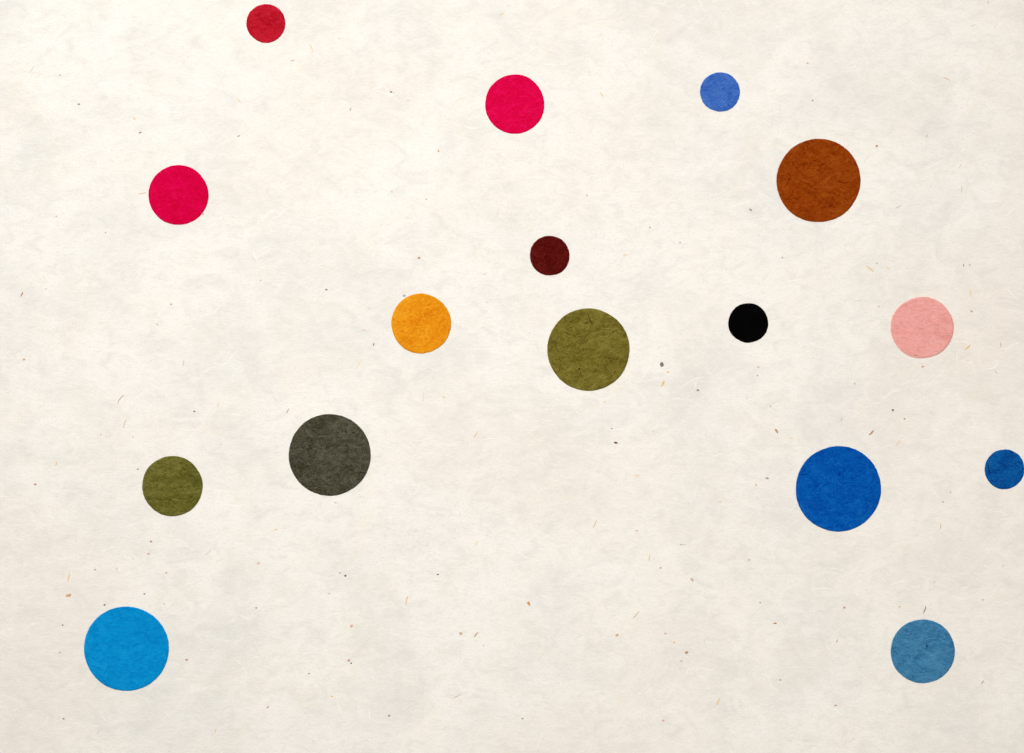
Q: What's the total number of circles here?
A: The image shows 16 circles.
